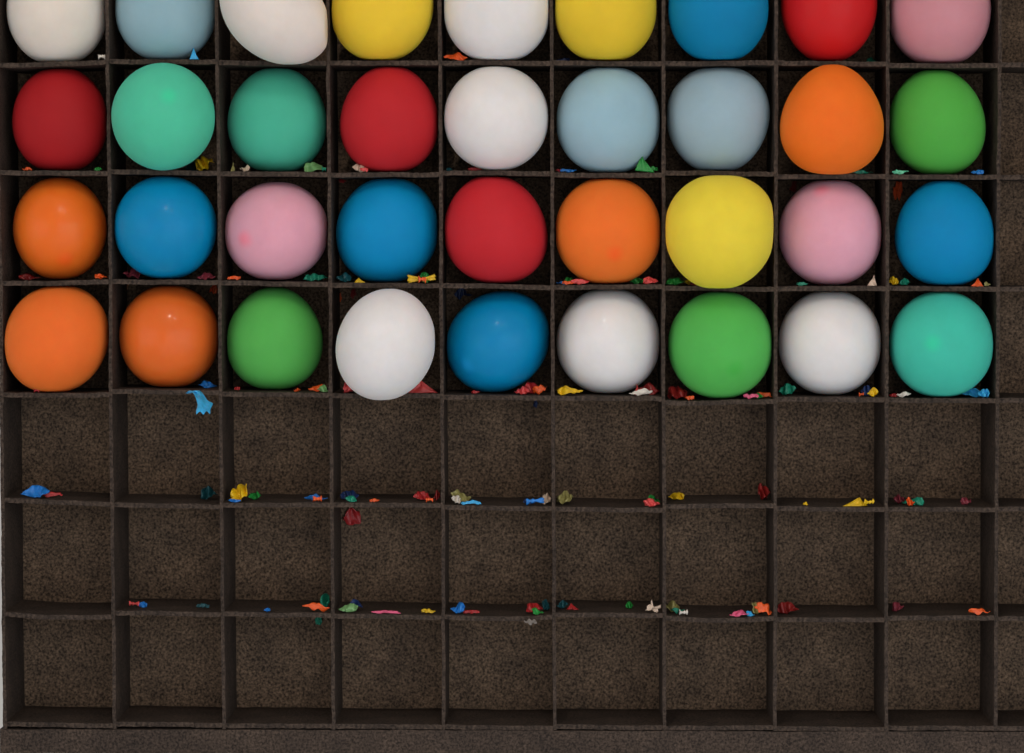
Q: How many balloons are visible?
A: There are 36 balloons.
